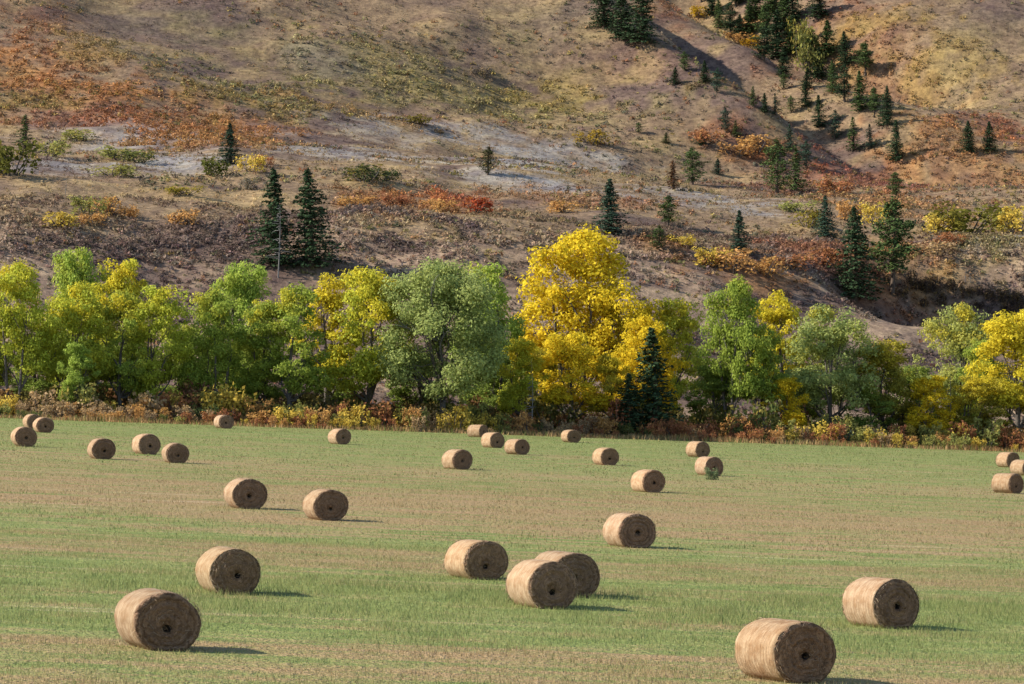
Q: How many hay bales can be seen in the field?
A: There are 30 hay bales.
